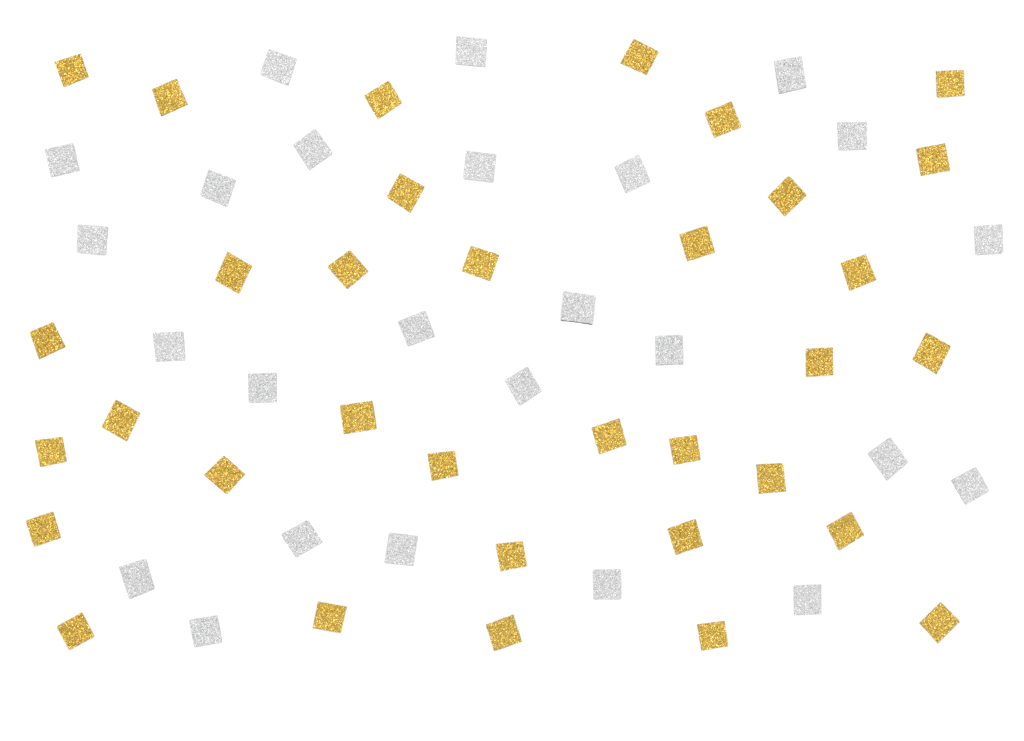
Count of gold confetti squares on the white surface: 34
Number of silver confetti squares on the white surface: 25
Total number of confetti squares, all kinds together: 59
